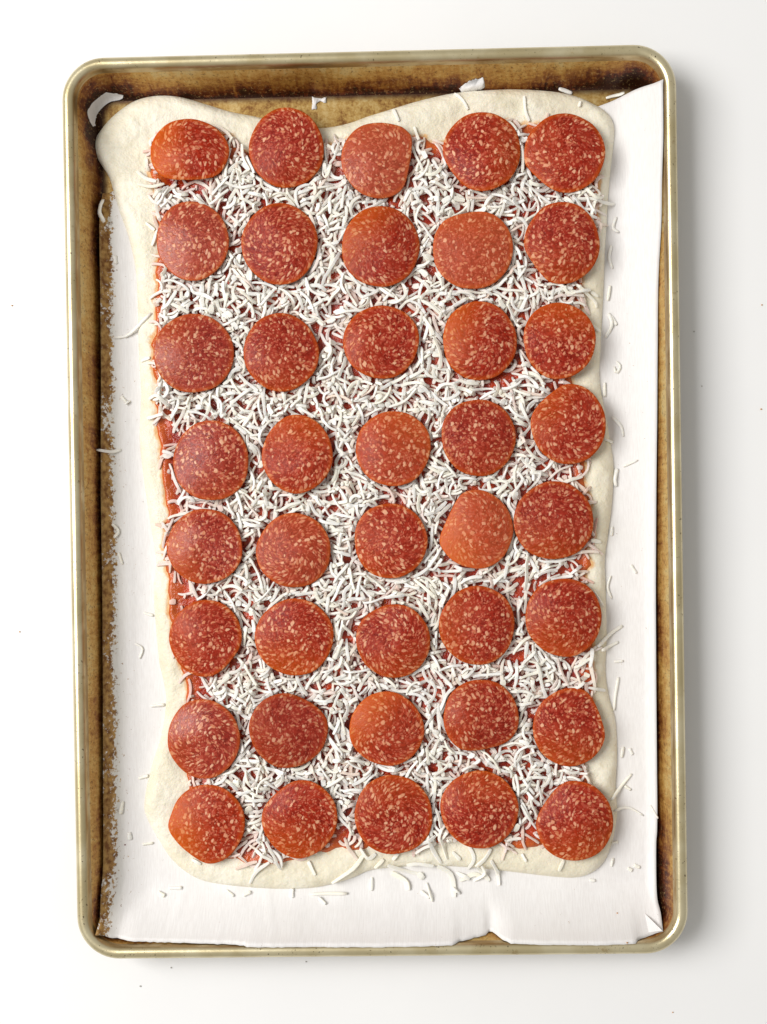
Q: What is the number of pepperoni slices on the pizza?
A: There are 40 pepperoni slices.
